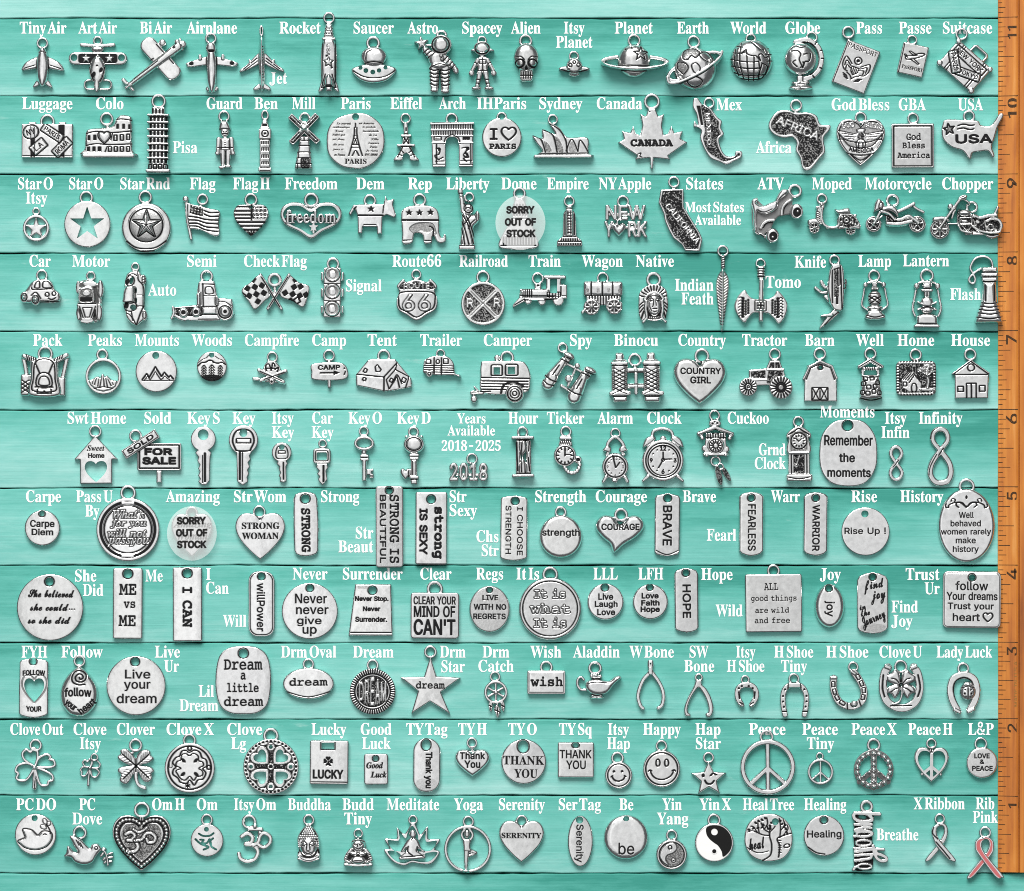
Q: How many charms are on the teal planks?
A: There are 190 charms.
